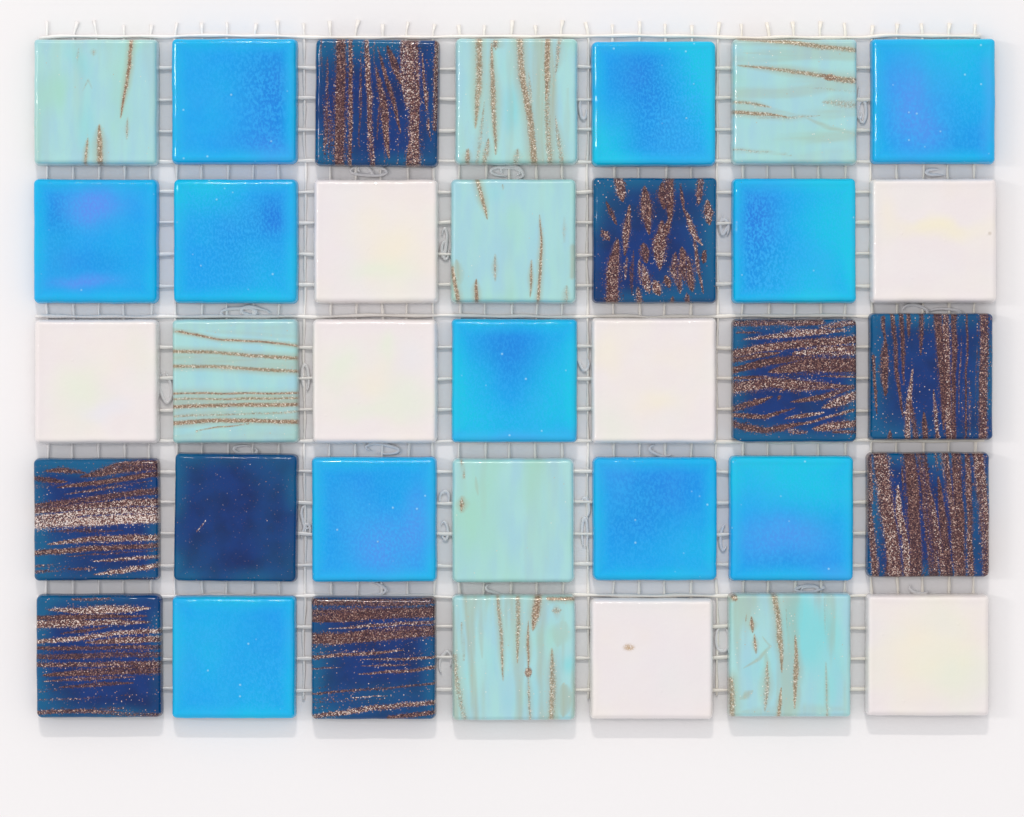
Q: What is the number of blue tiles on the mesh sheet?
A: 11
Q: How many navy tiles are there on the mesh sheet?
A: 9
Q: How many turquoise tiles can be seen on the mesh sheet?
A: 8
